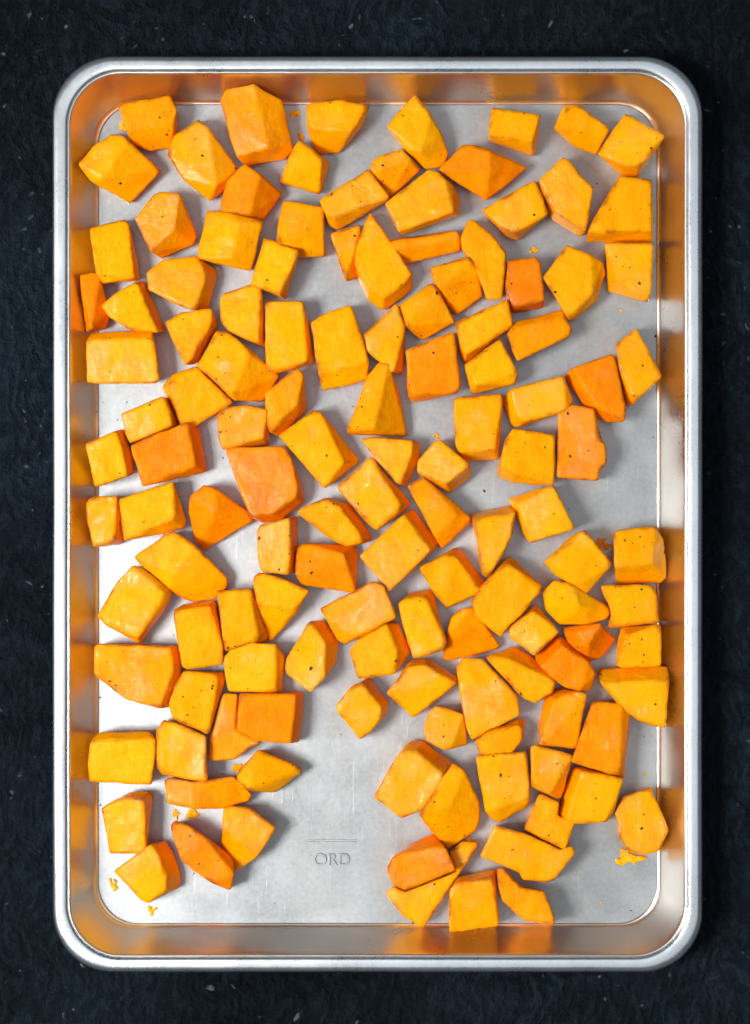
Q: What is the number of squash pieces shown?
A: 128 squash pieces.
